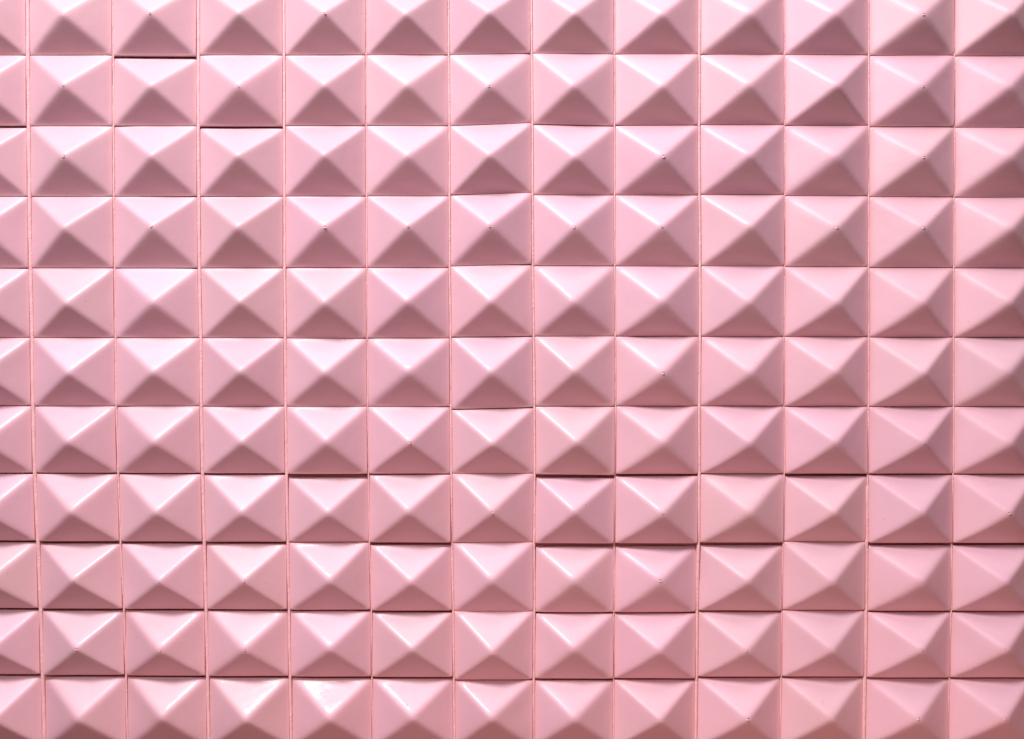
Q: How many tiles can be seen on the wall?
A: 143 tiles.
